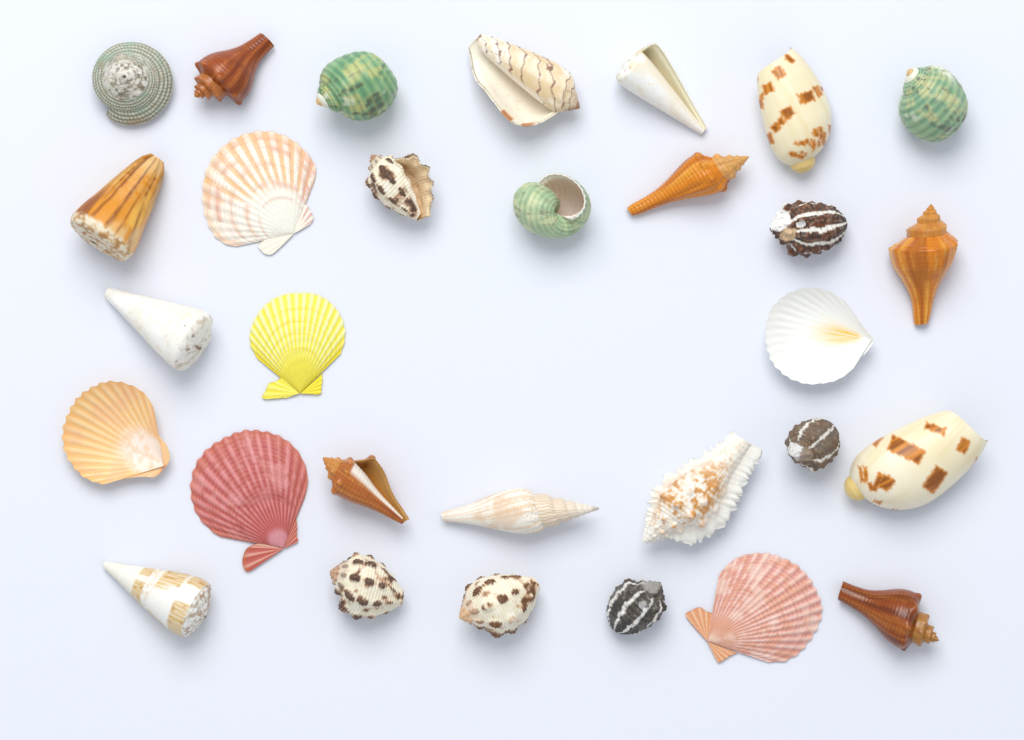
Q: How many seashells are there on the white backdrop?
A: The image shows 30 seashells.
